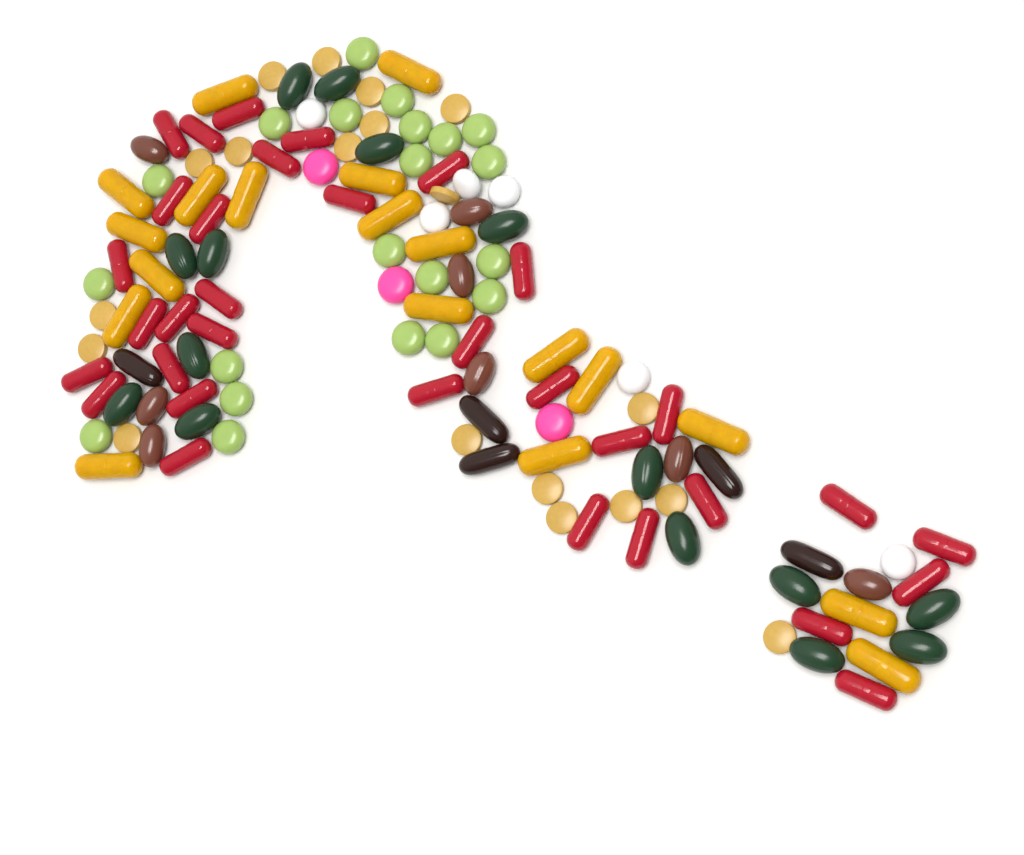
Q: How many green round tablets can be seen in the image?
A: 21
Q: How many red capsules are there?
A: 33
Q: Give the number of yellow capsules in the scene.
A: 19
